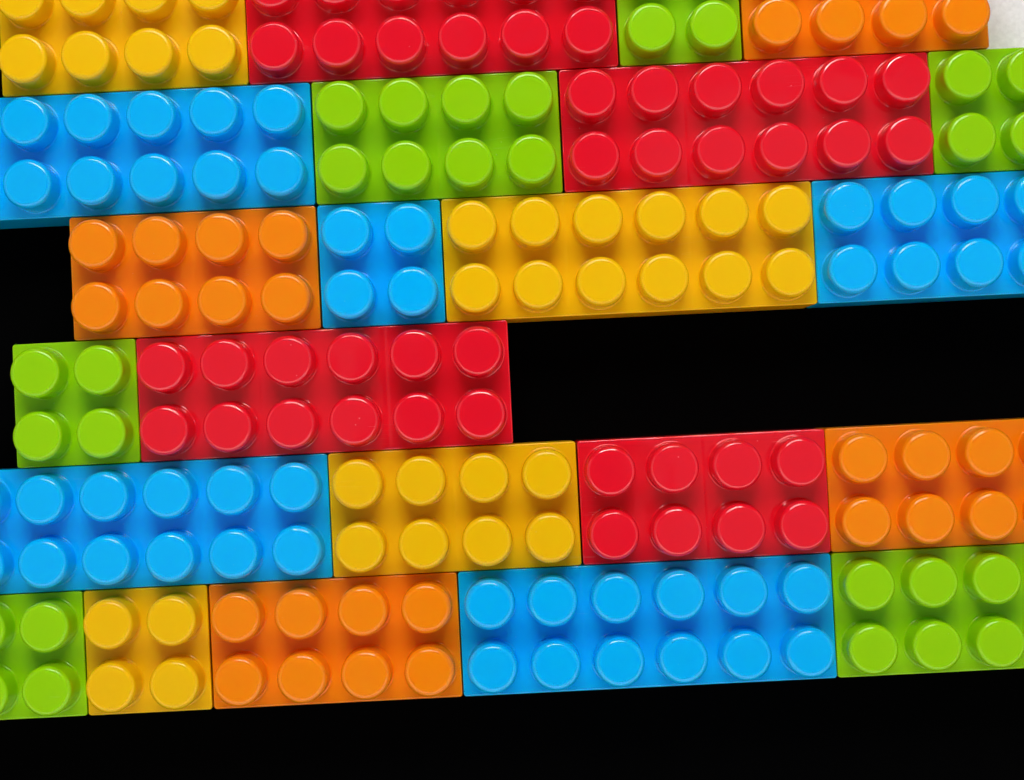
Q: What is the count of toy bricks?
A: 23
